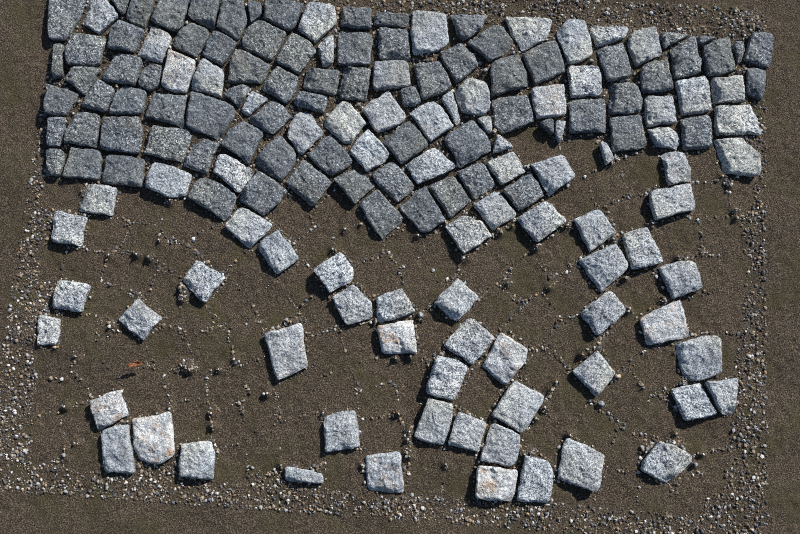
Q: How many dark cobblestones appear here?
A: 79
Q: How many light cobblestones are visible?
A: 84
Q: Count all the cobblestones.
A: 163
